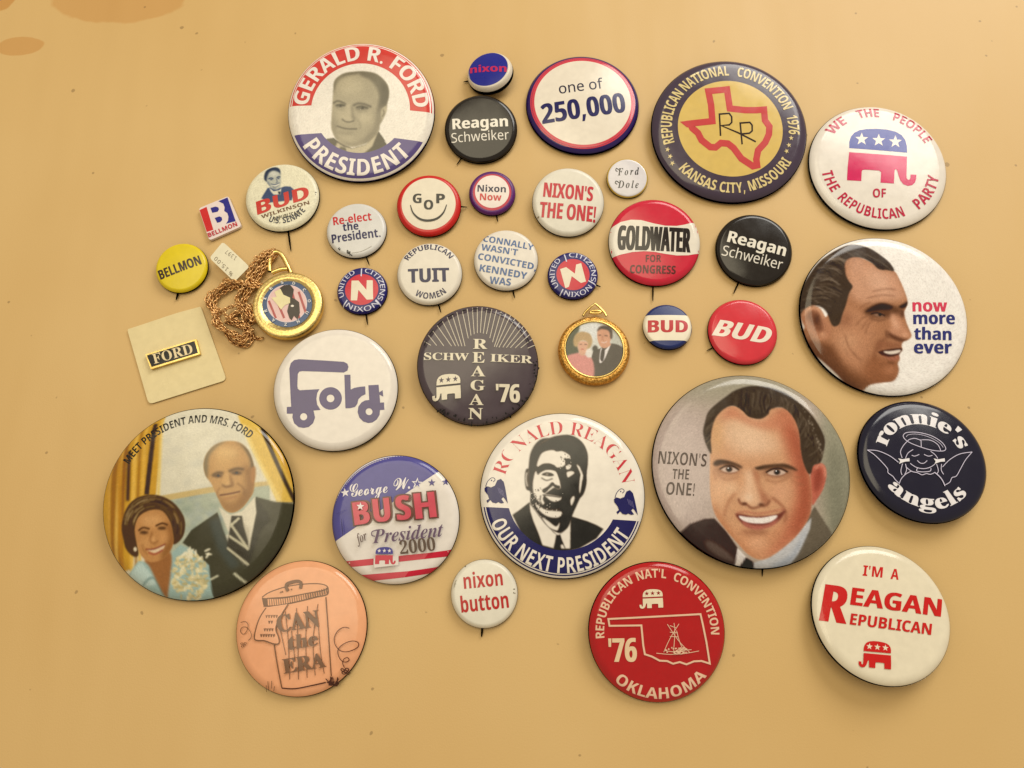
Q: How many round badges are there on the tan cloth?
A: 33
